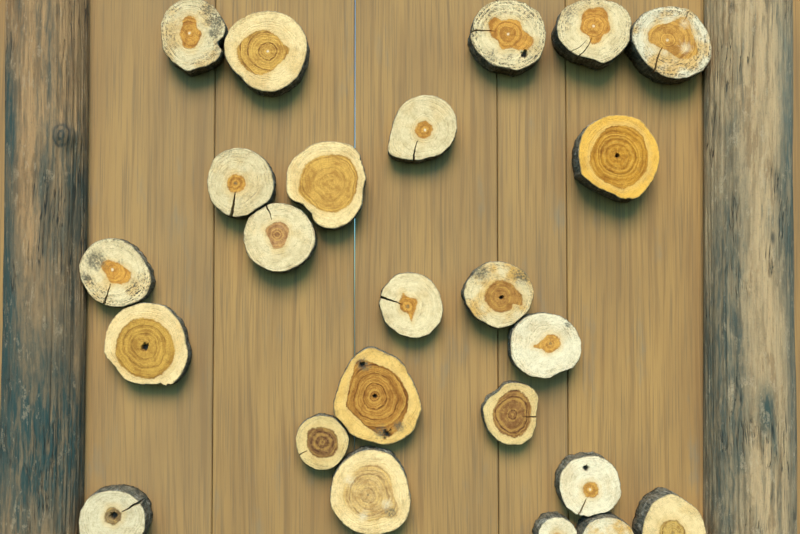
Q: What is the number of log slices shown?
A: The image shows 24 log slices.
